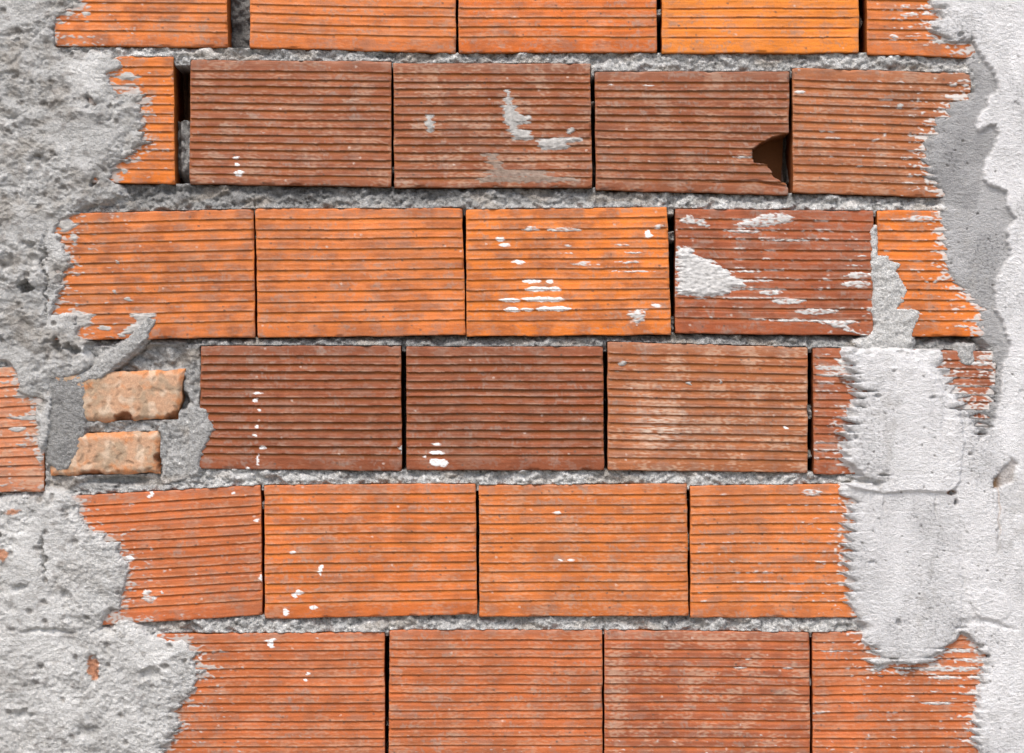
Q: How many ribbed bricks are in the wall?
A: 28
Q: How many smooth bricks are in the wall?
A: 2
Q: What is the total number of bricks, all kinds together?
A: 30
